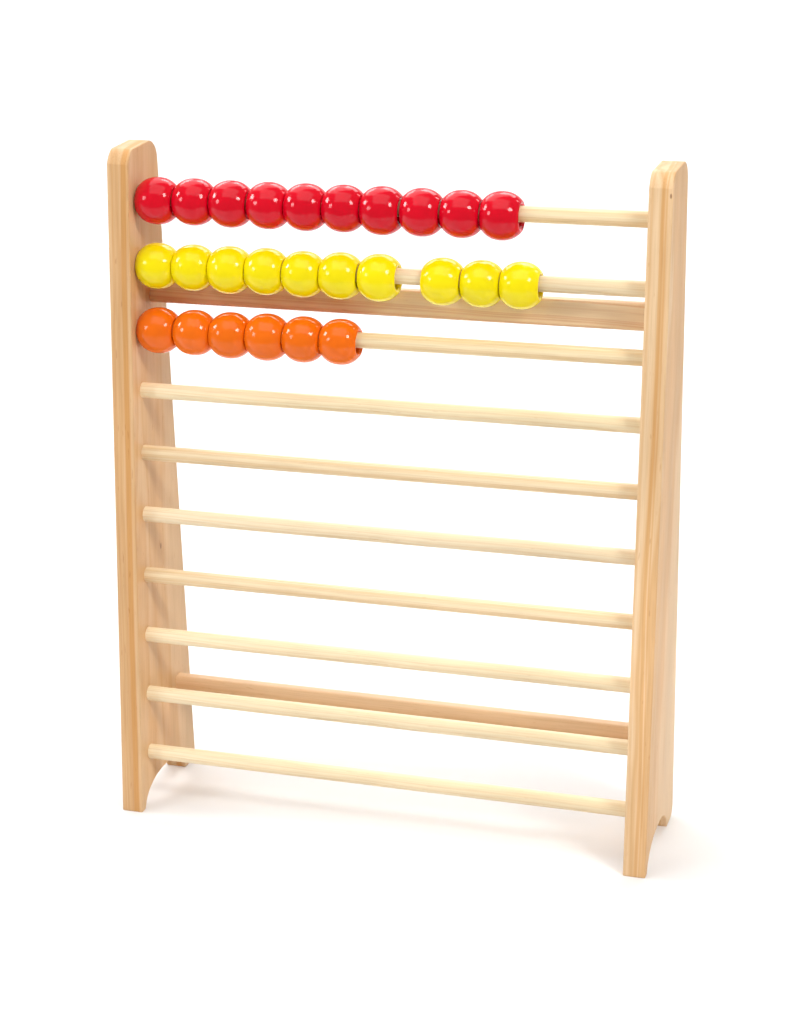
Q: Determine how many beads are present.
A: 26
